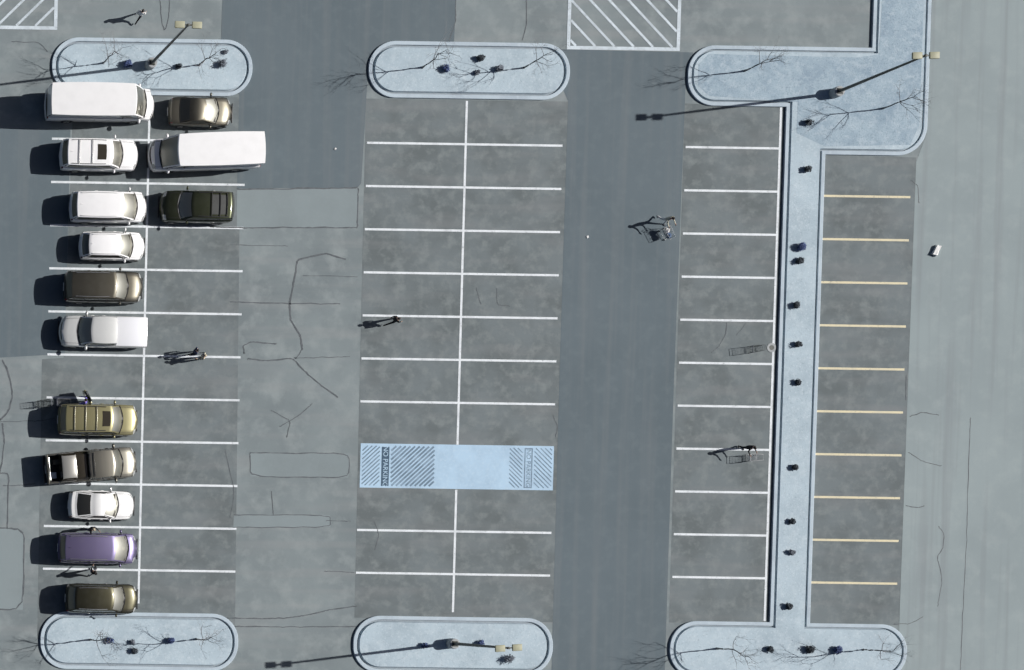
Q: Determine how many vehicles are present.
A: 14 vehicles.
